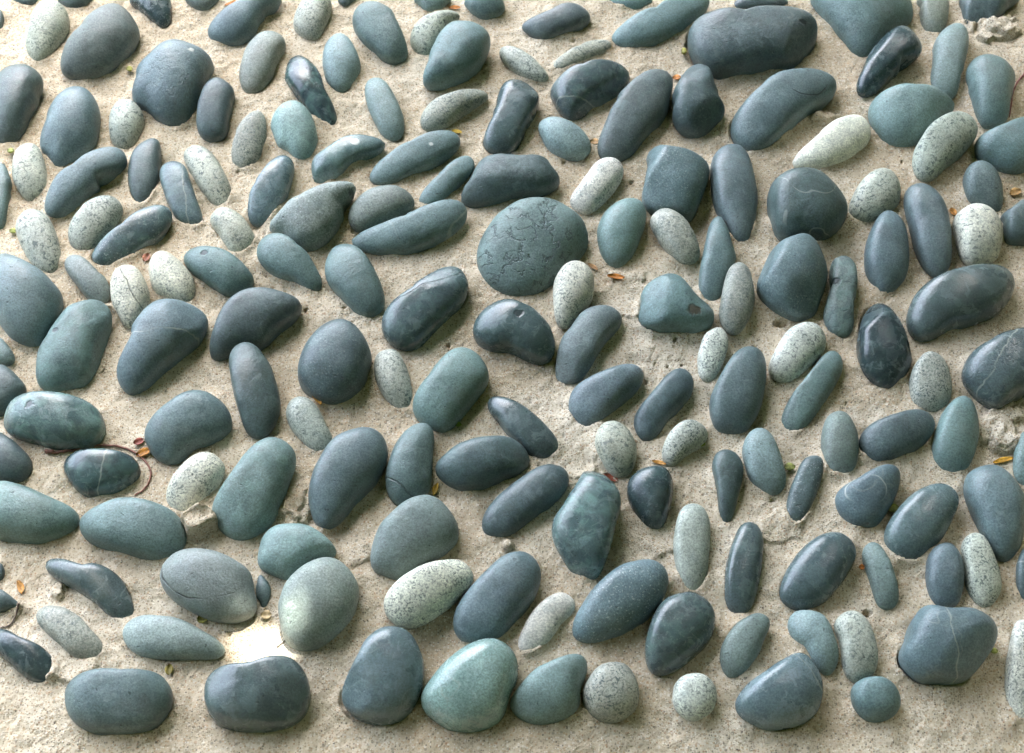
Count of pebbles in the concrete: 181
